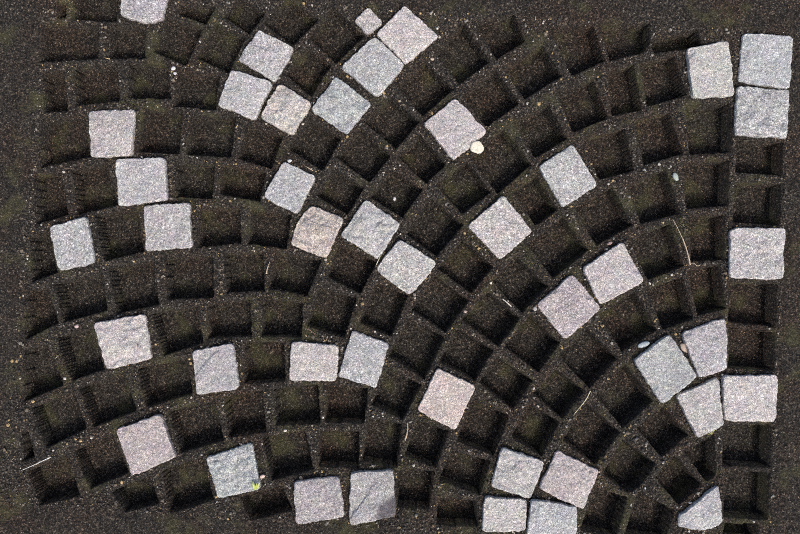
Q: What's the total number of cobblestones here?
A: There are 43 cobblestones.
